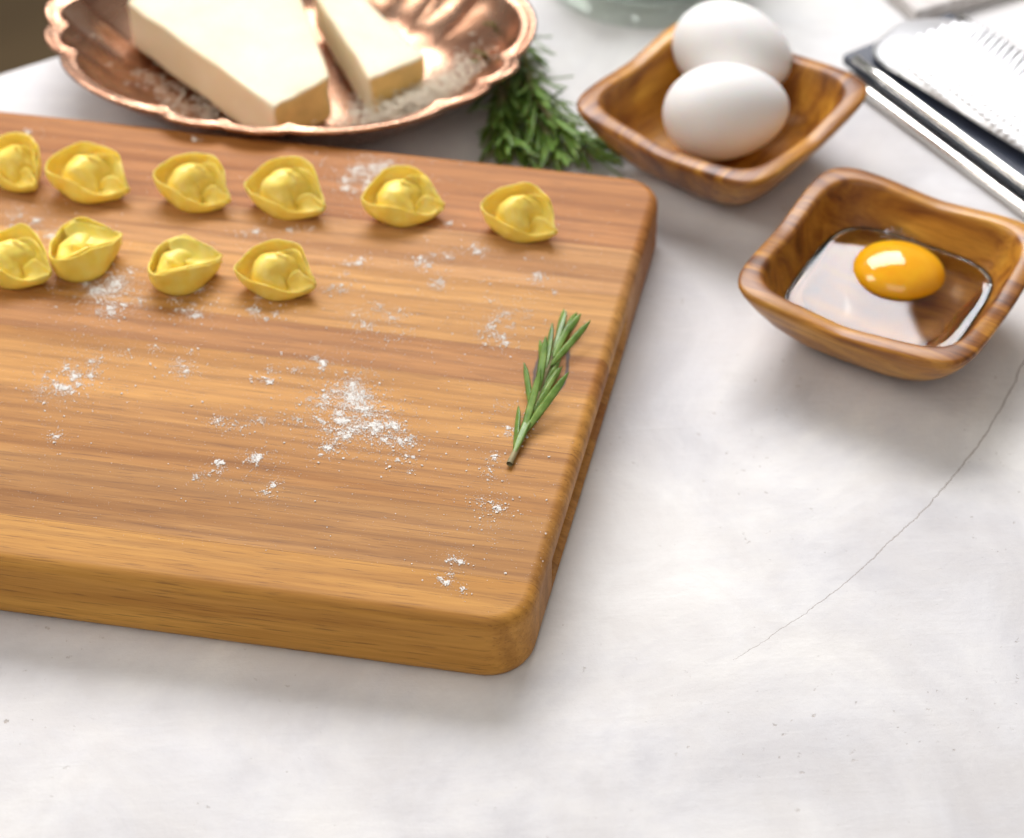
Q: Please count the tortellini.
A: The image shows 10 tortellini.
